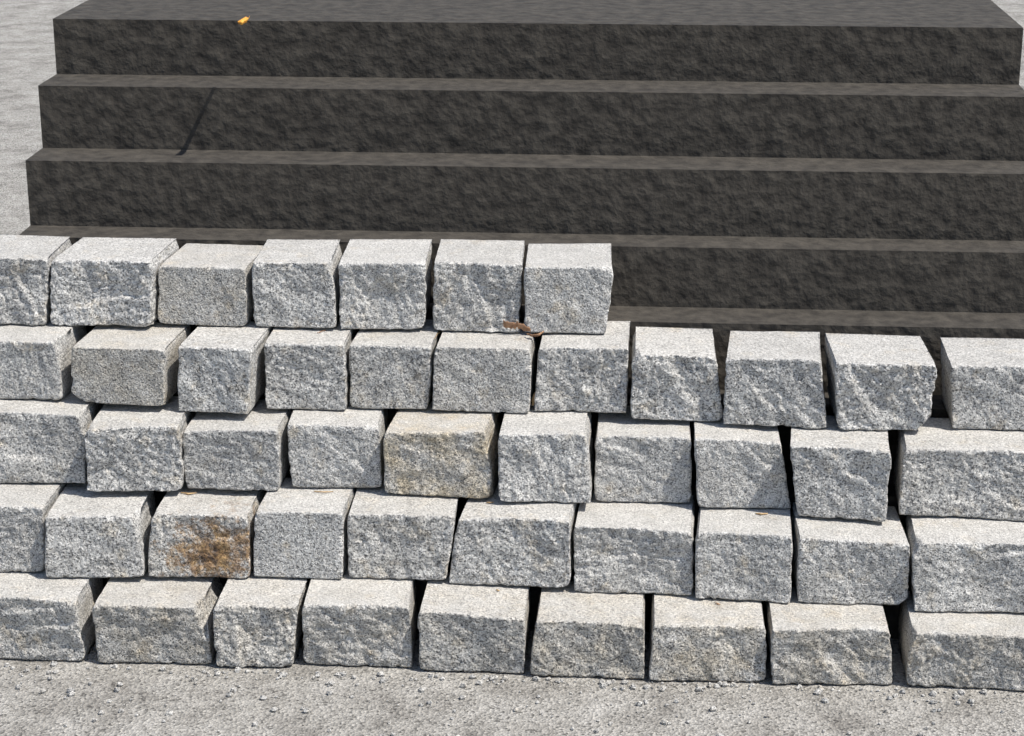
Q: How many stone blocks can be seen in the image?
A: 47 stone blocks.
